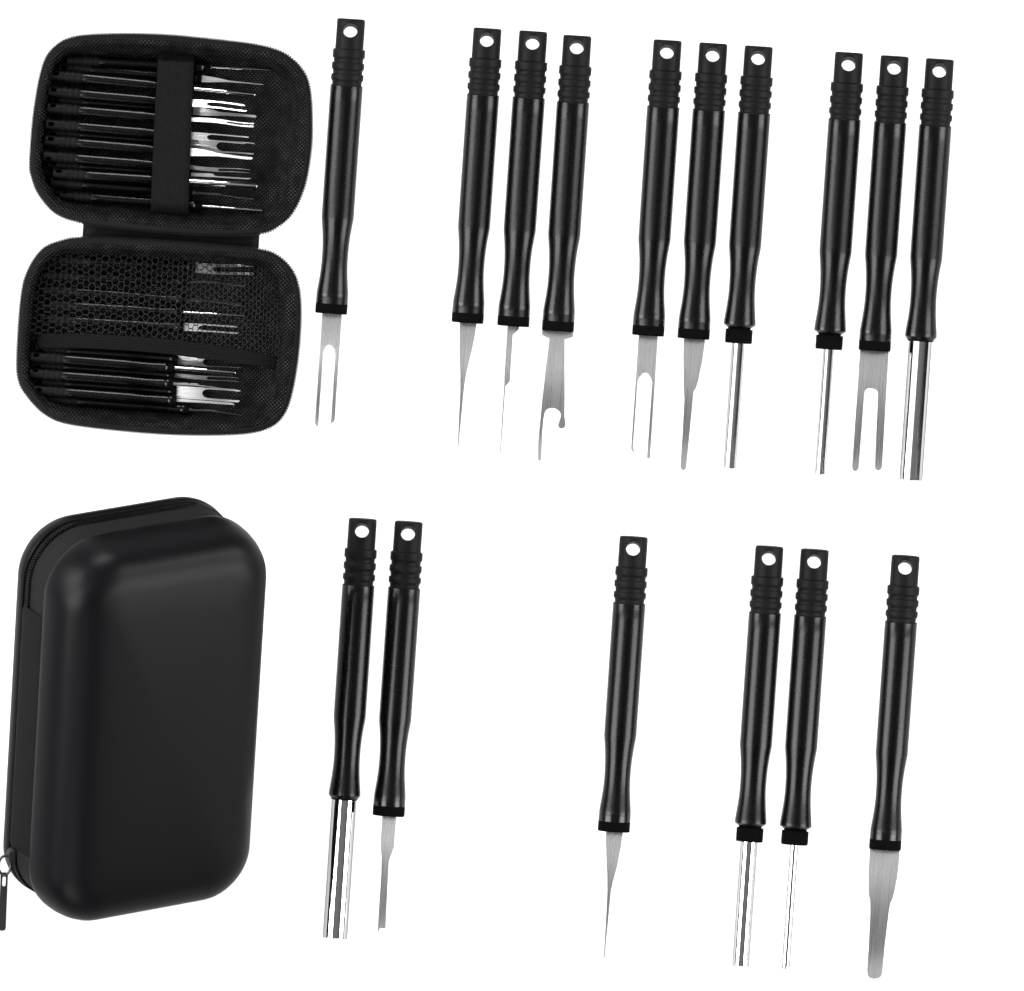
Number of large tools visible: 16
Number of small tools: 26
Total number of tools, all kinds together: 42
